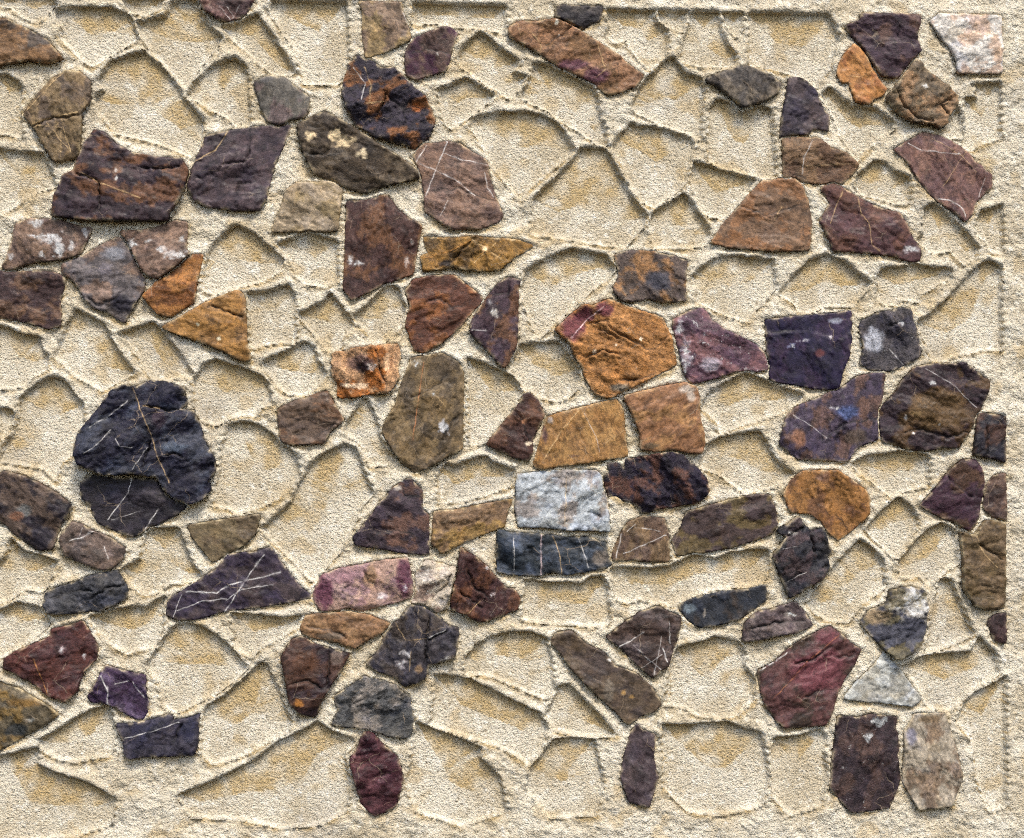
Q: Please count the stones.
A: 90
